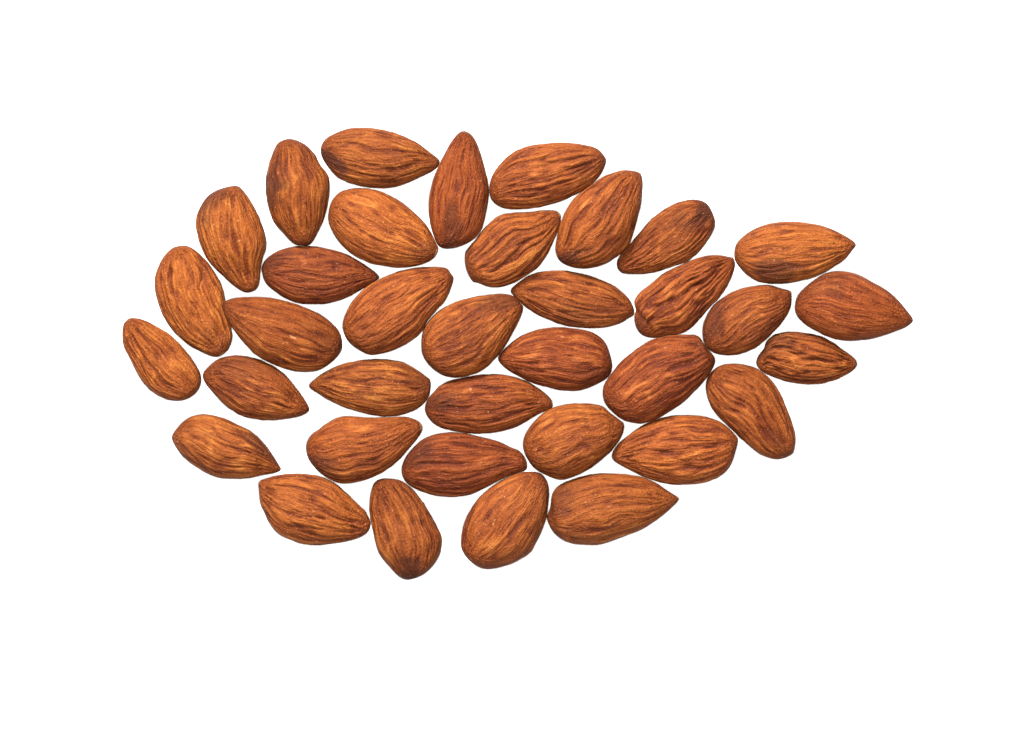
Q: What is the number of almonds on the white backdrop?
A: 36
